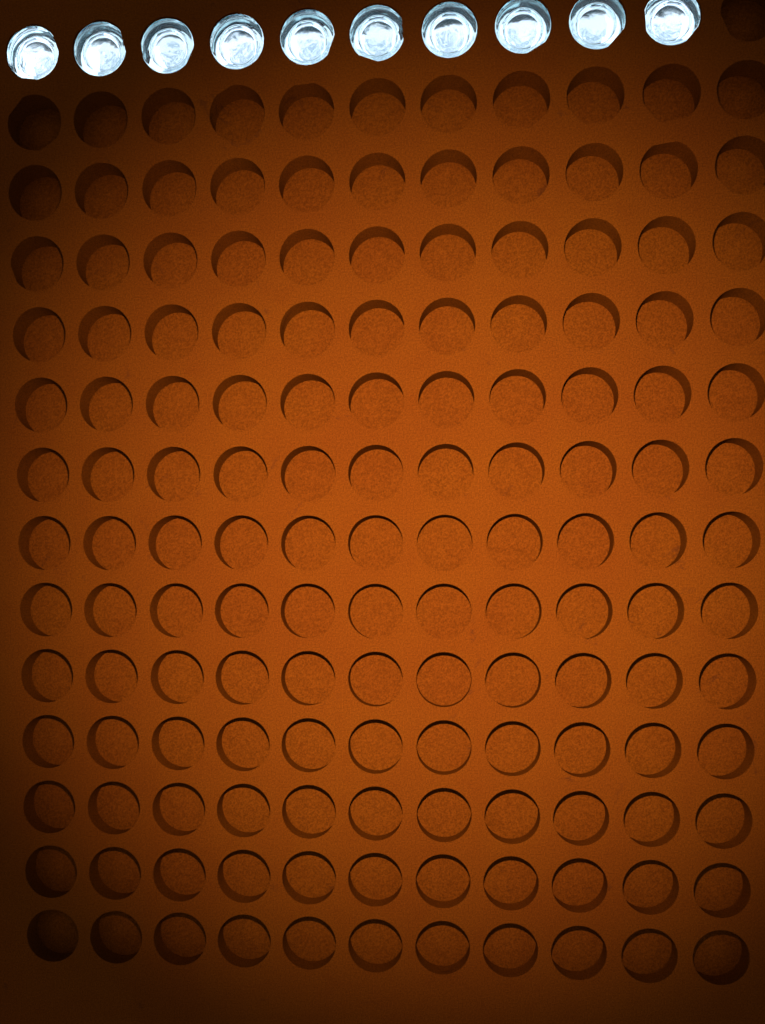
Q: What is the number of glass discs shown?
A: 10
